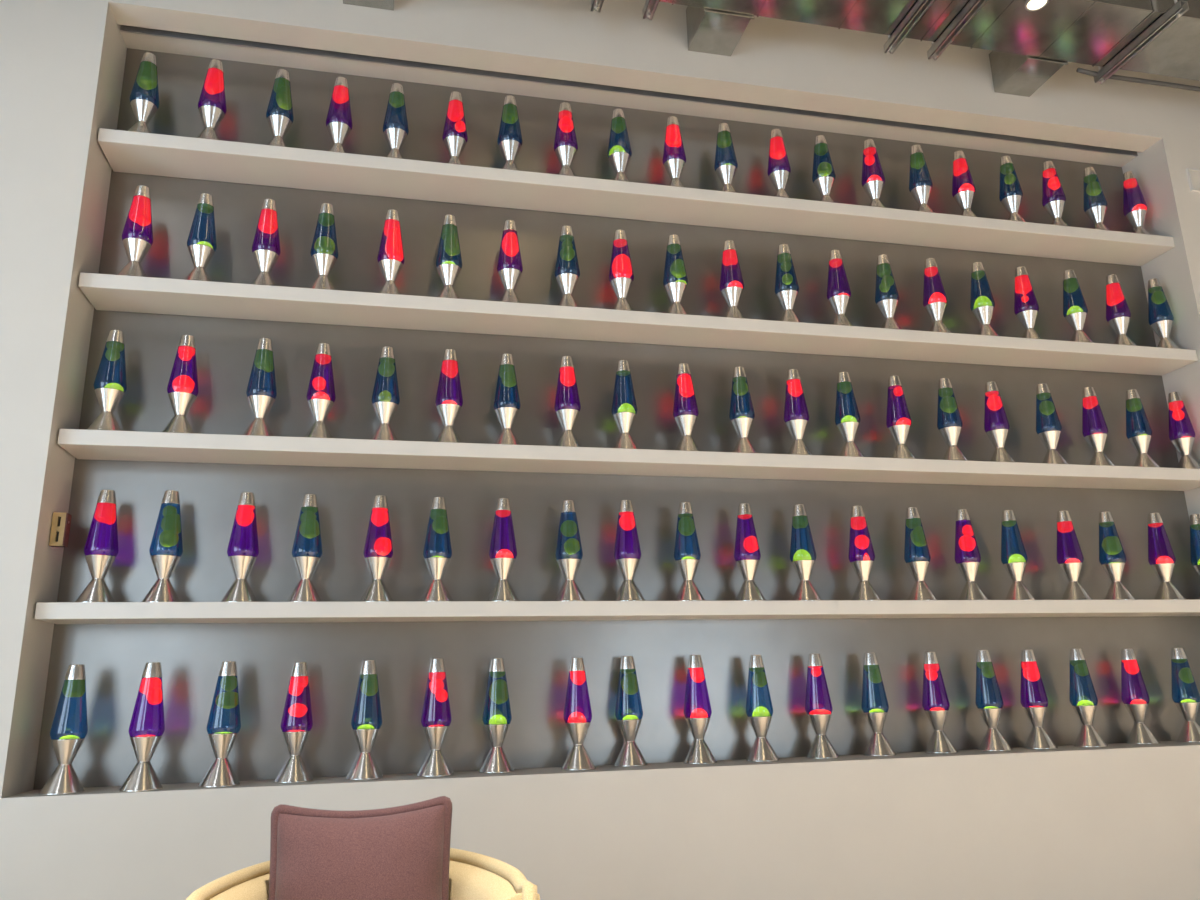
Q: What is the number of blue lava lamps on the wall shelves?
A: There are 50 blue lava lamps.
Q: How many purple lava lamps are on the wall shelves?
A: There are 49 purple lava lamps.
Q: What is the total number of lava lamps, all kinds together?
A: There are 99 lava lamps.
